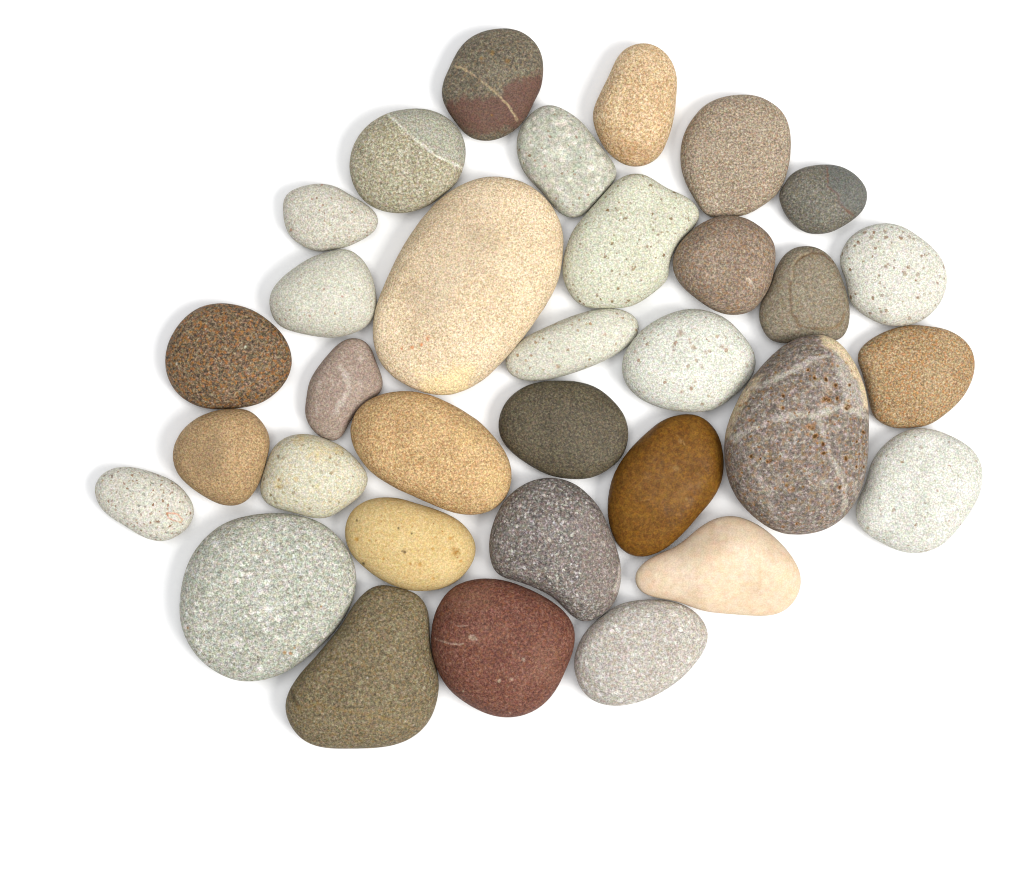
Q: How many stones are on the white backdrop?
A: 33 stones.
